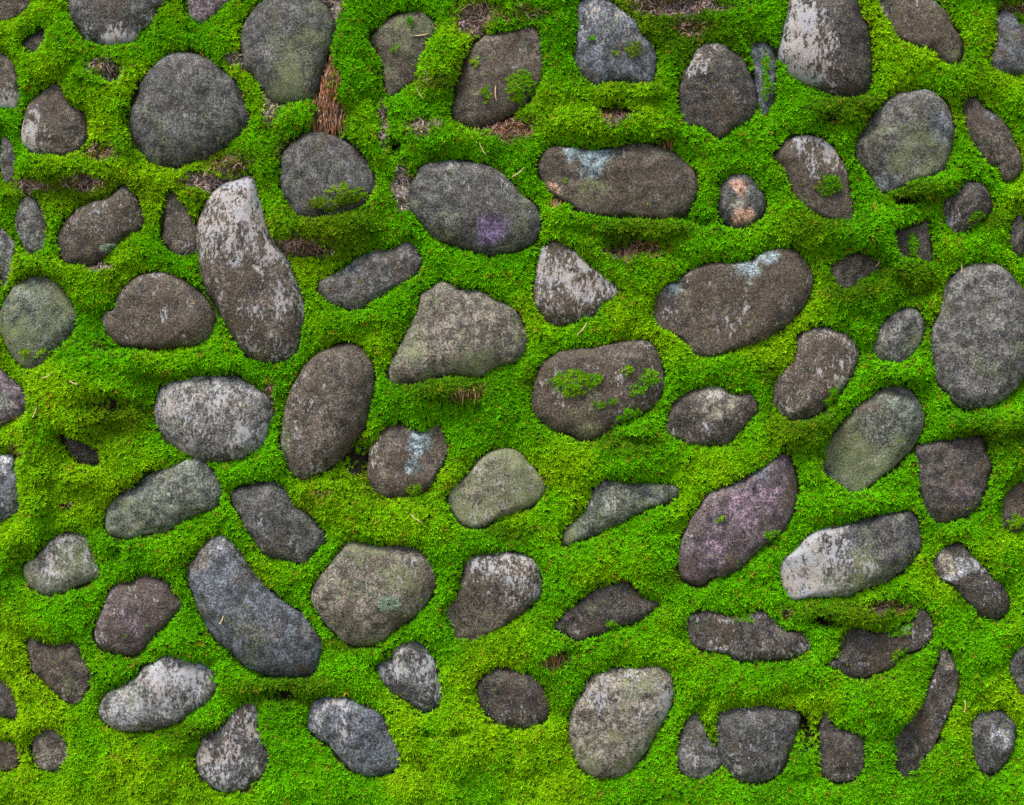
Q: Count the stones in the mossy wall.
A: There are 84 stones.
